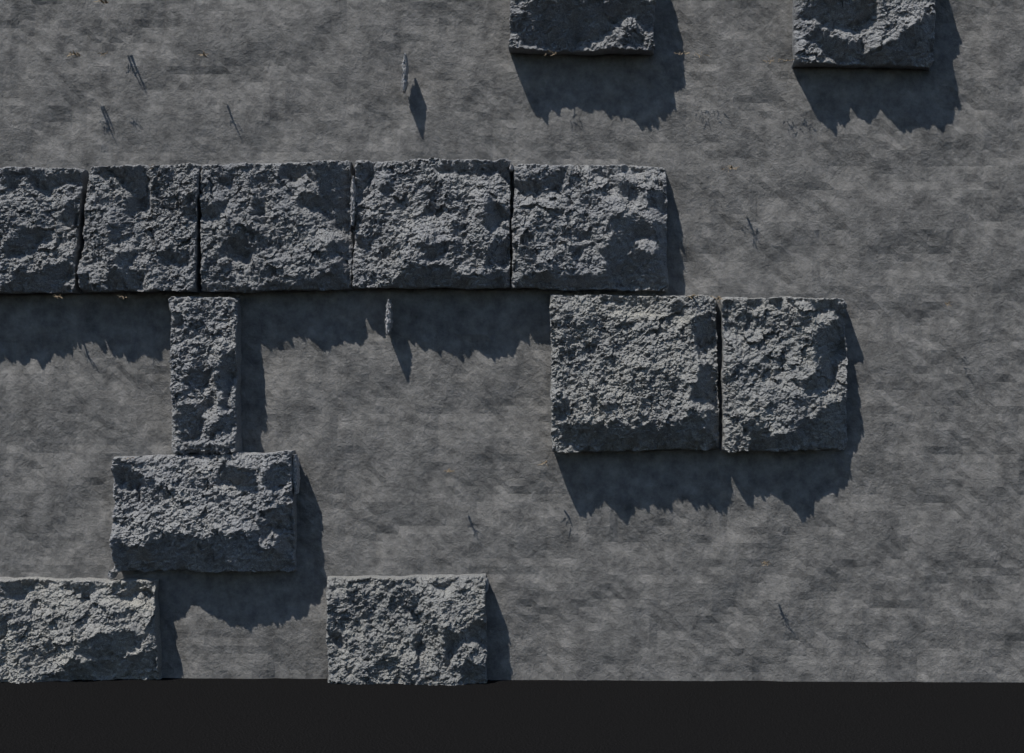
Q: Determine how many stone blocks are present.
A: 13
